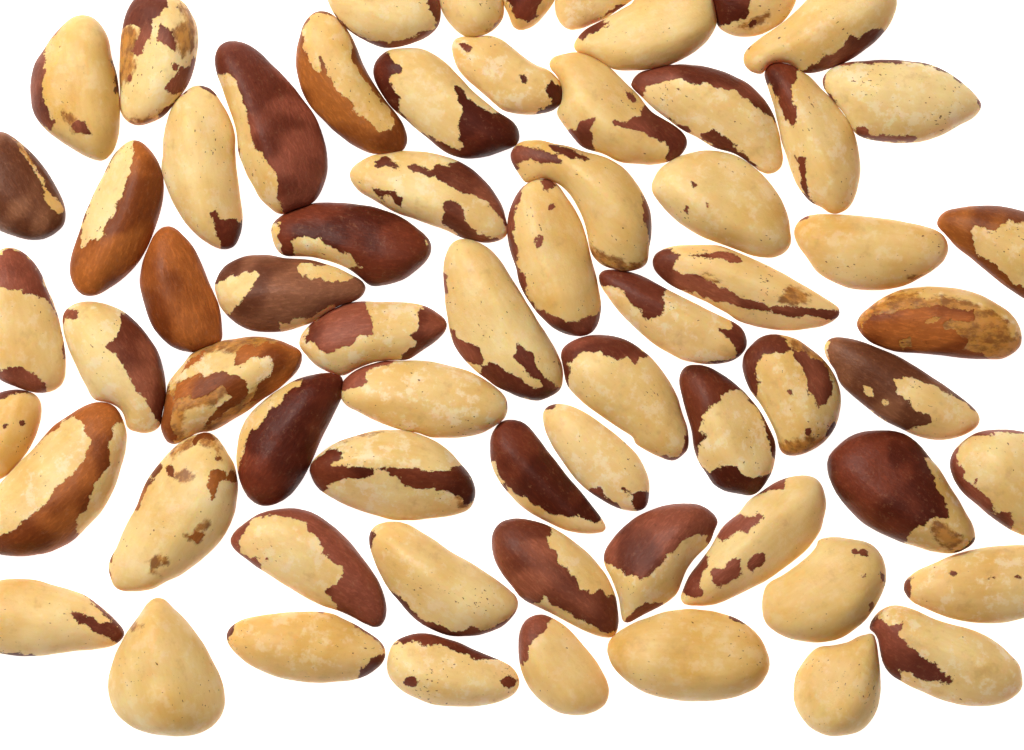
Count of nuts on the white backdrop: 66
